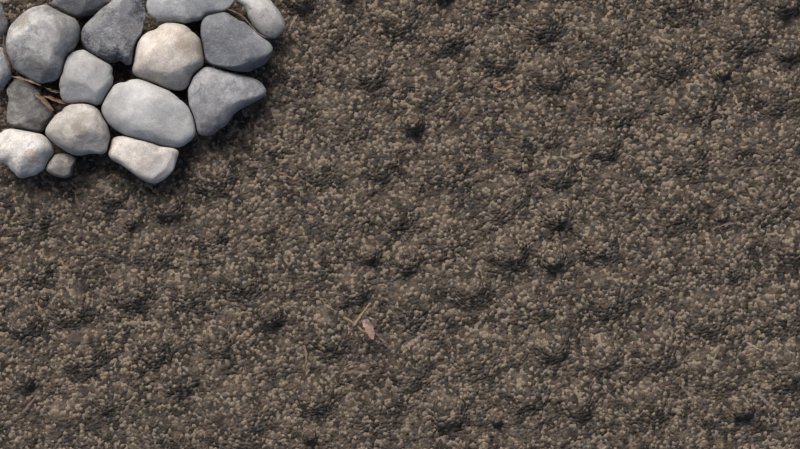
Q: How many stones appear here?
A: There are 17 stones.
